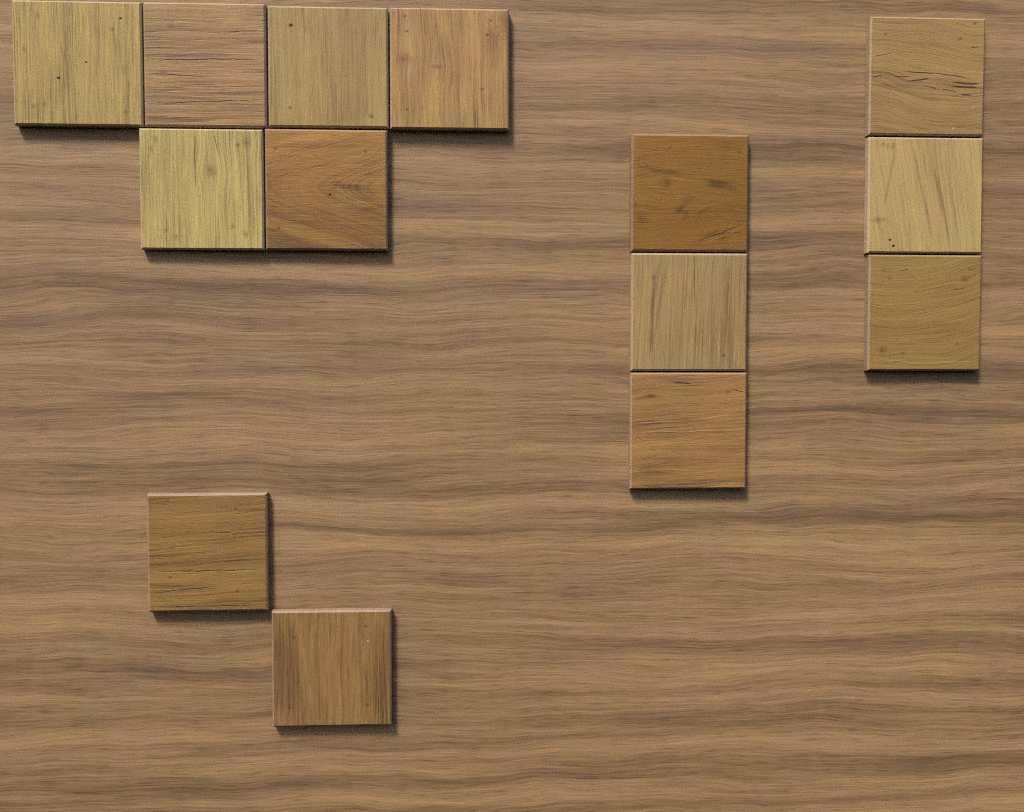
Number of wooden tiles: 14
